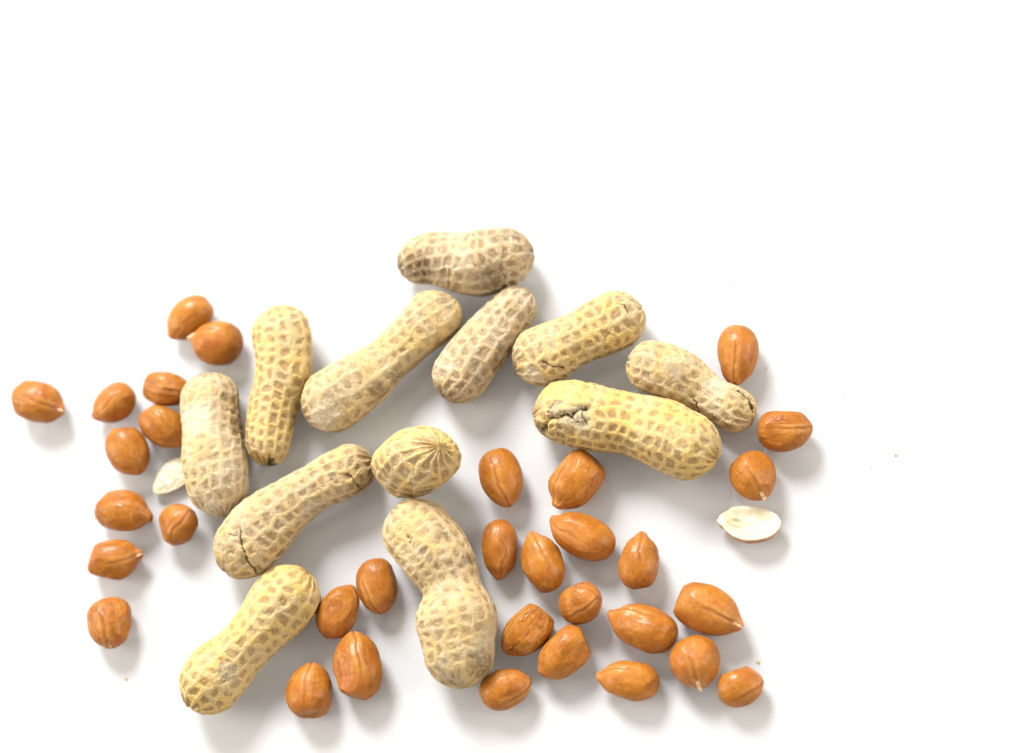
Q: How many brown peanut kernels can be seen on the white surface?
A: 33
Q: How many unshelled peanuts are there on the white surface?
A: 12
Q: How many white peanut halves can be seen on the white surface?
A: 2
